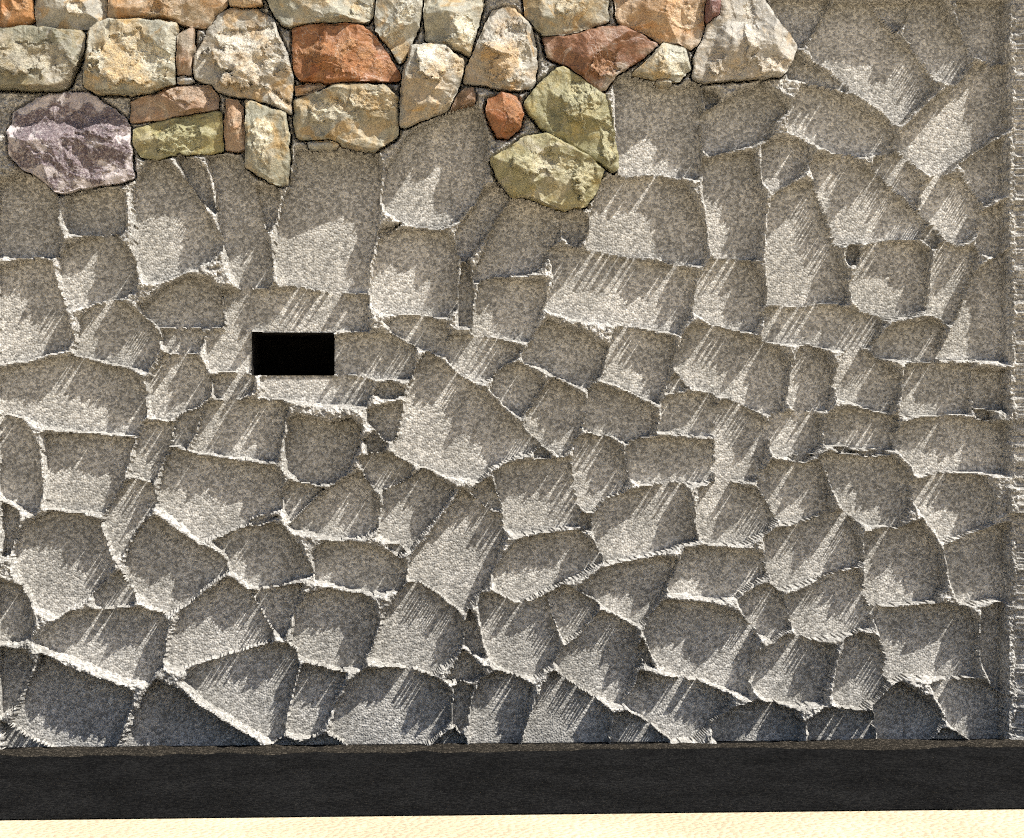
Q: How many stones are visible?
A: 34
